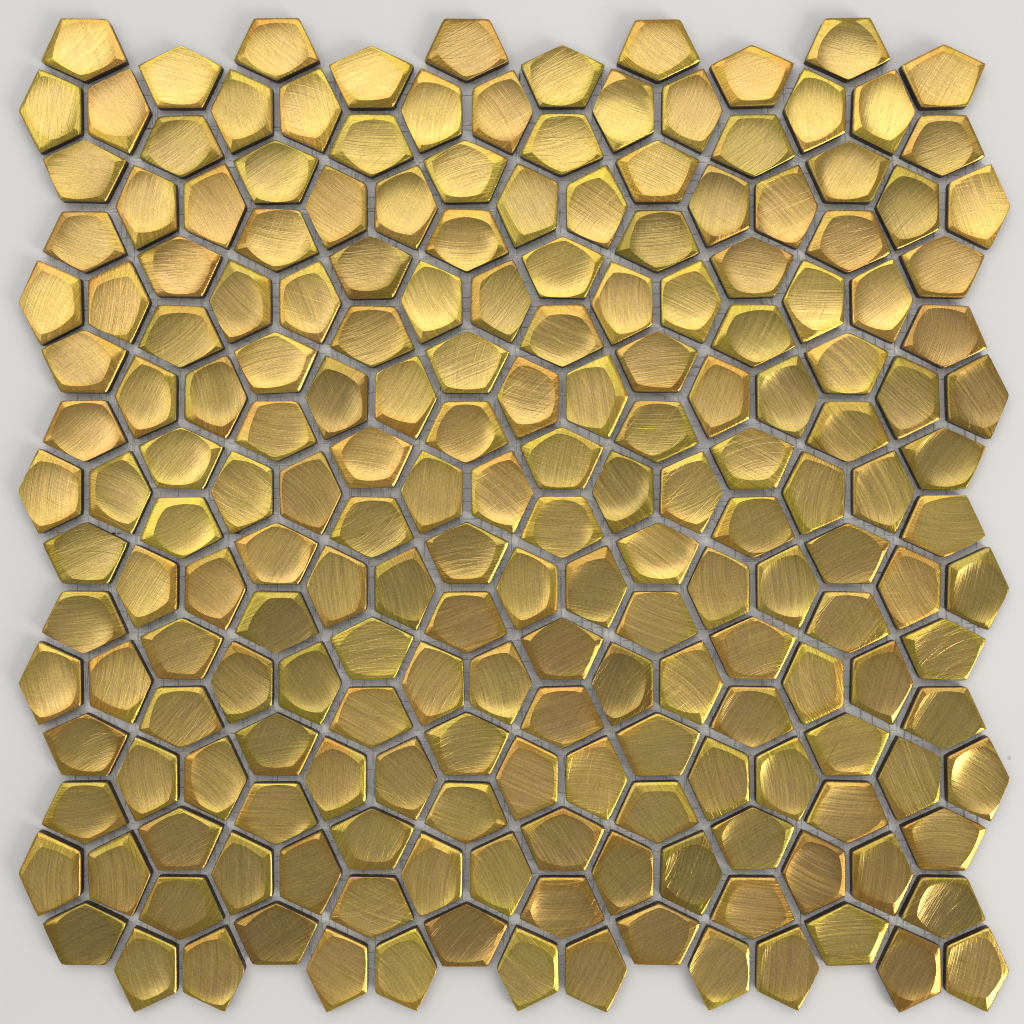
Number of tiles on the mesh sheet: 200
